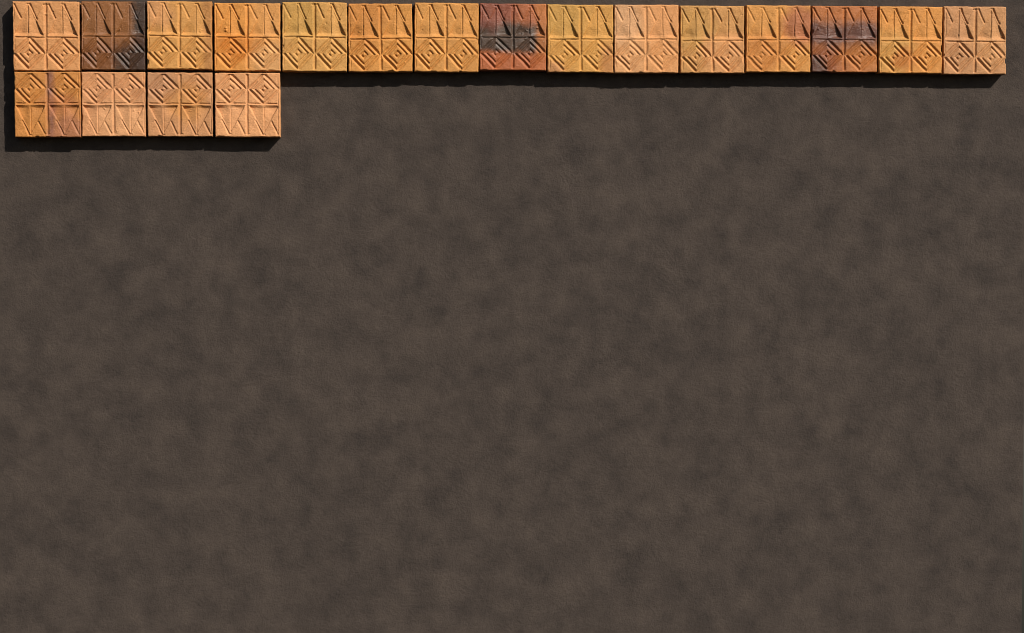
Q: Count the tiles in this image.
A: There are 19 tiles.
